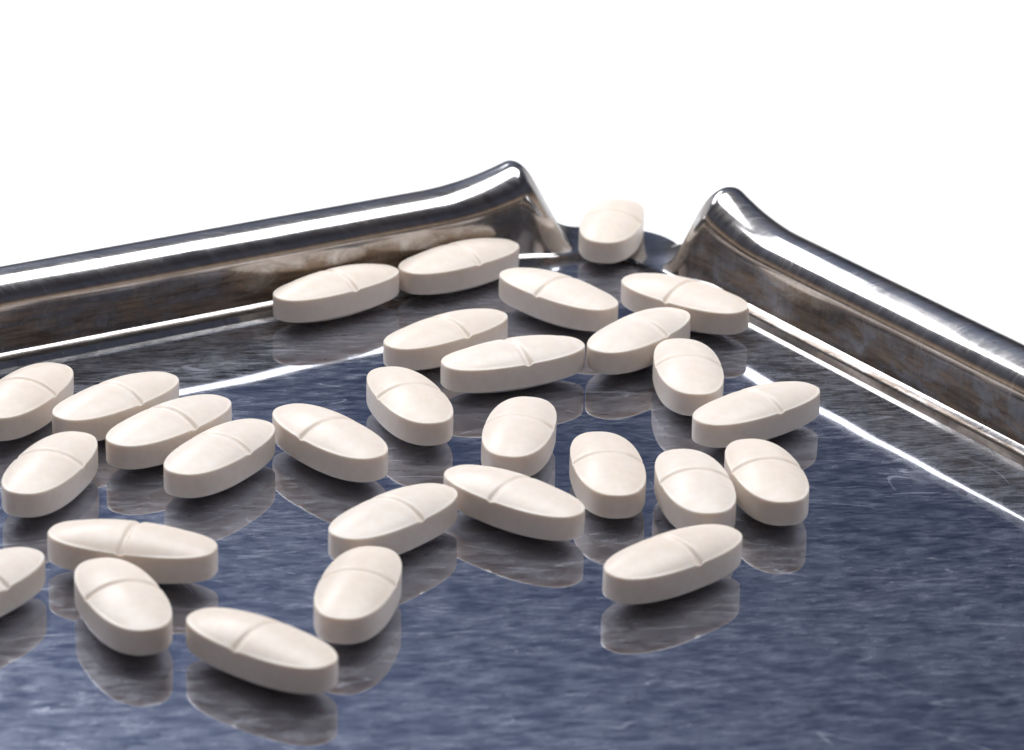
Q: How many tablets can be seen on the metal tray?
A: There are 29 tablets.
